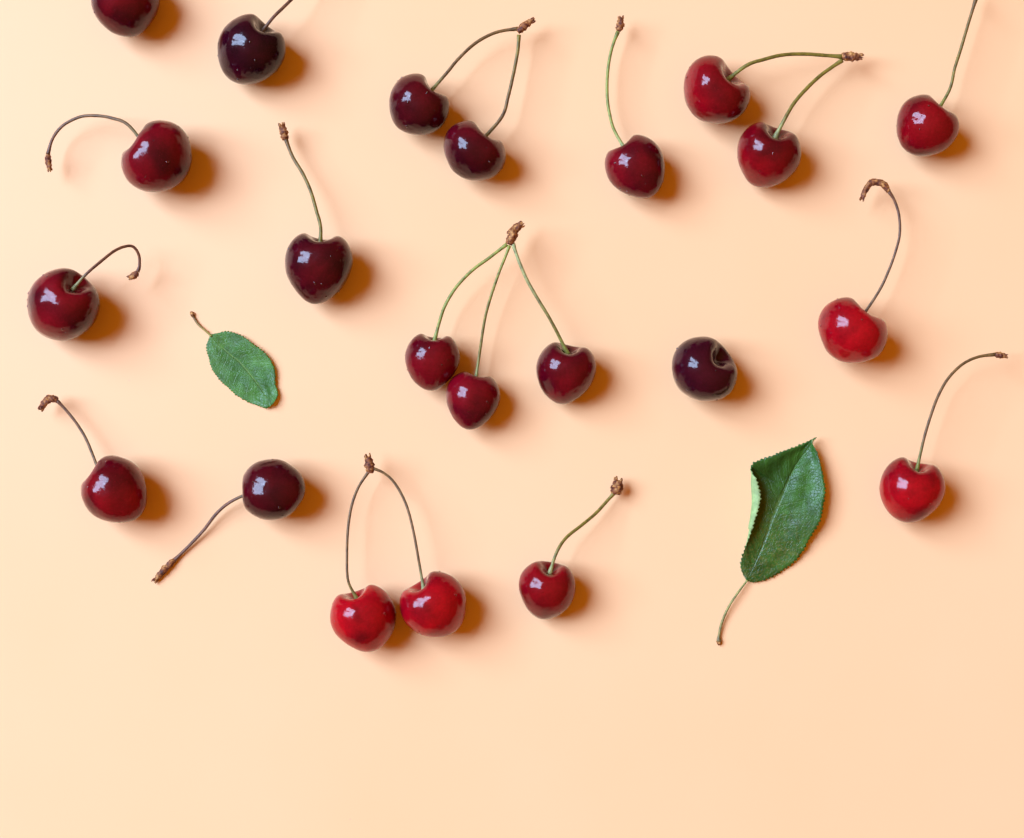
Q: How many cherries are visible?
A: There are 22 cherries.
